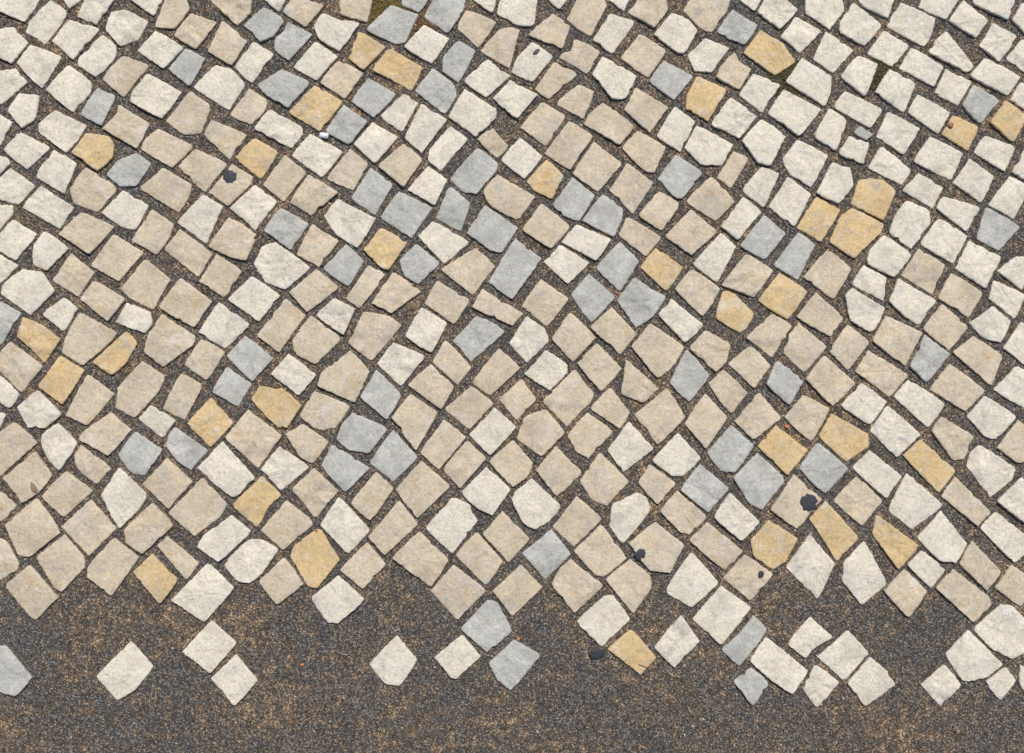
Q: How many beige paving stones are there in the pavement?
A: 167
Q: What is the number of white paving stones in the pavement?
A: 185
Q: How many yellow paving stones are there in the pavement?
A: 32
